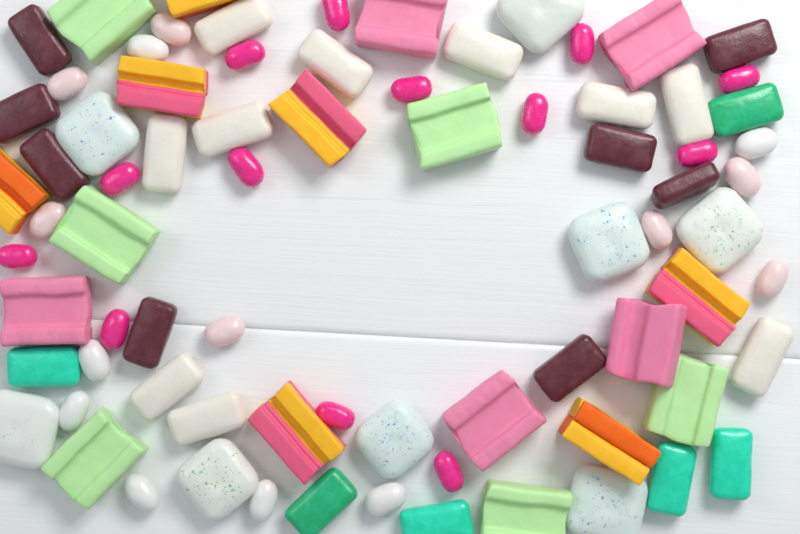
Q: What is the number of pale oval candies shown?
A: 14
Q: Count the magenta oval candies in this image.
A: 13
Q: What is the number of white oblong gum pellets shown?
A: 10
